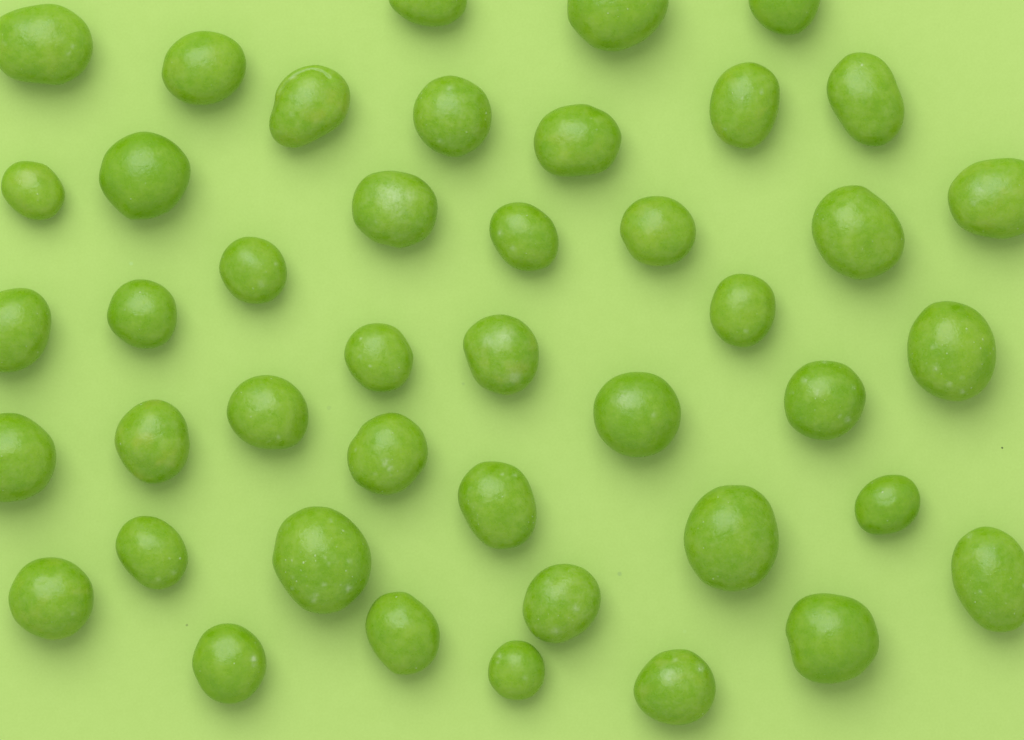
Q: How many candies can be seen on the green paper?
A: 43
